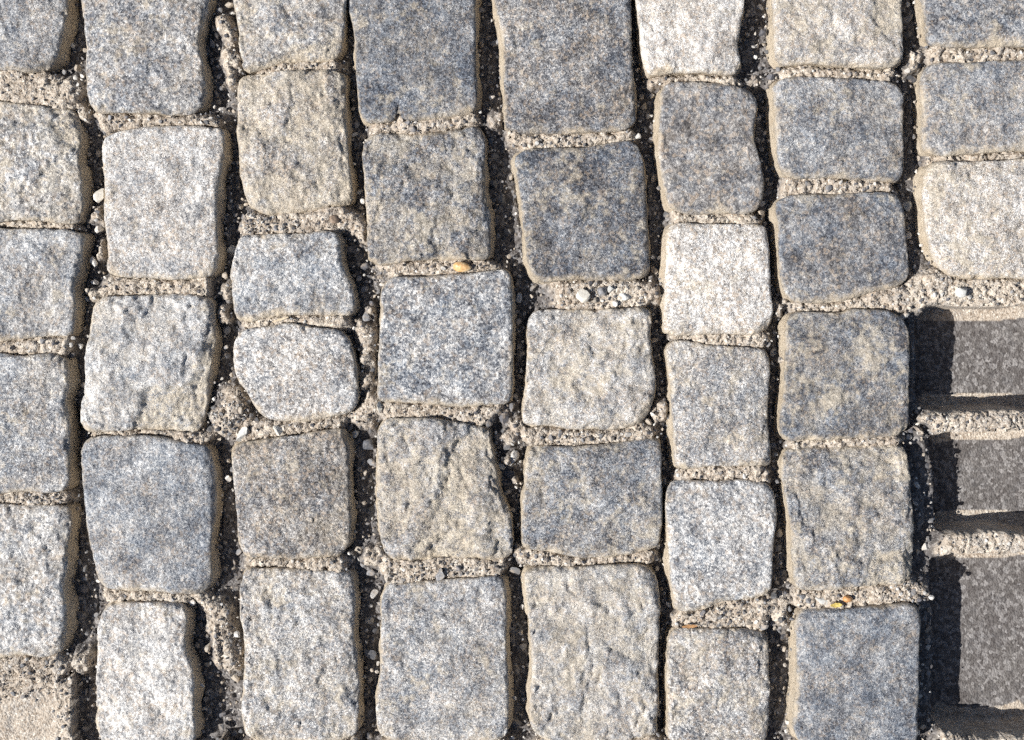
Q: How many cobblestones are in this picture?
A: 41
